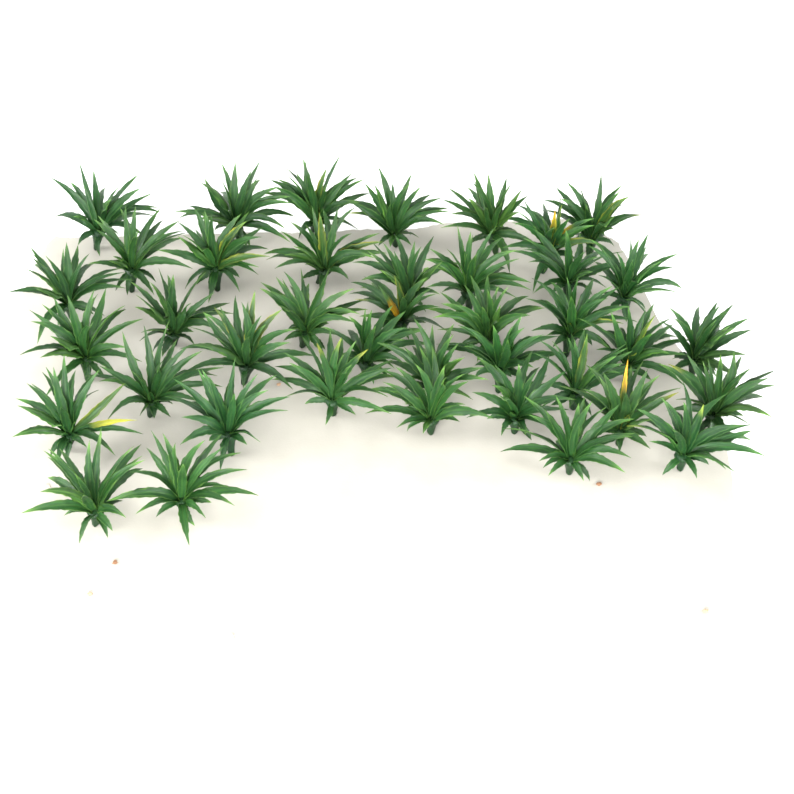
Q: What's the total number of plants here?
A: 40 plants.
